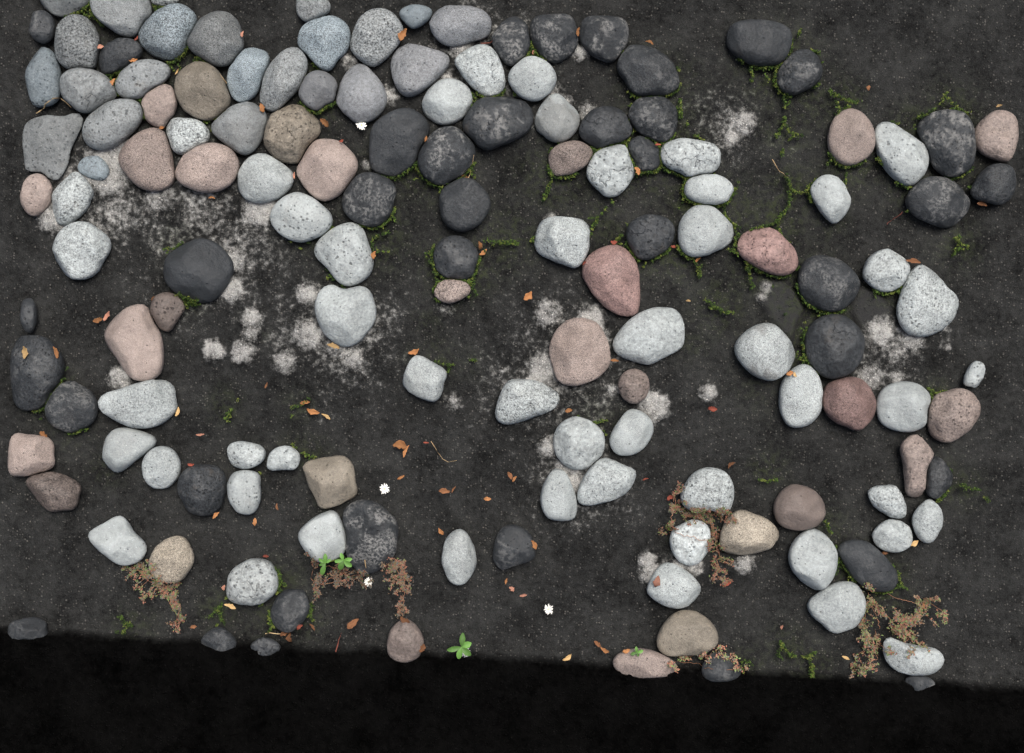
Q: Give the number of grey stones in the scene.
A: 23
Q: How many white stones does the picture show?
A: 50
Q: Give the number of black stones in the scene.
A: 38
